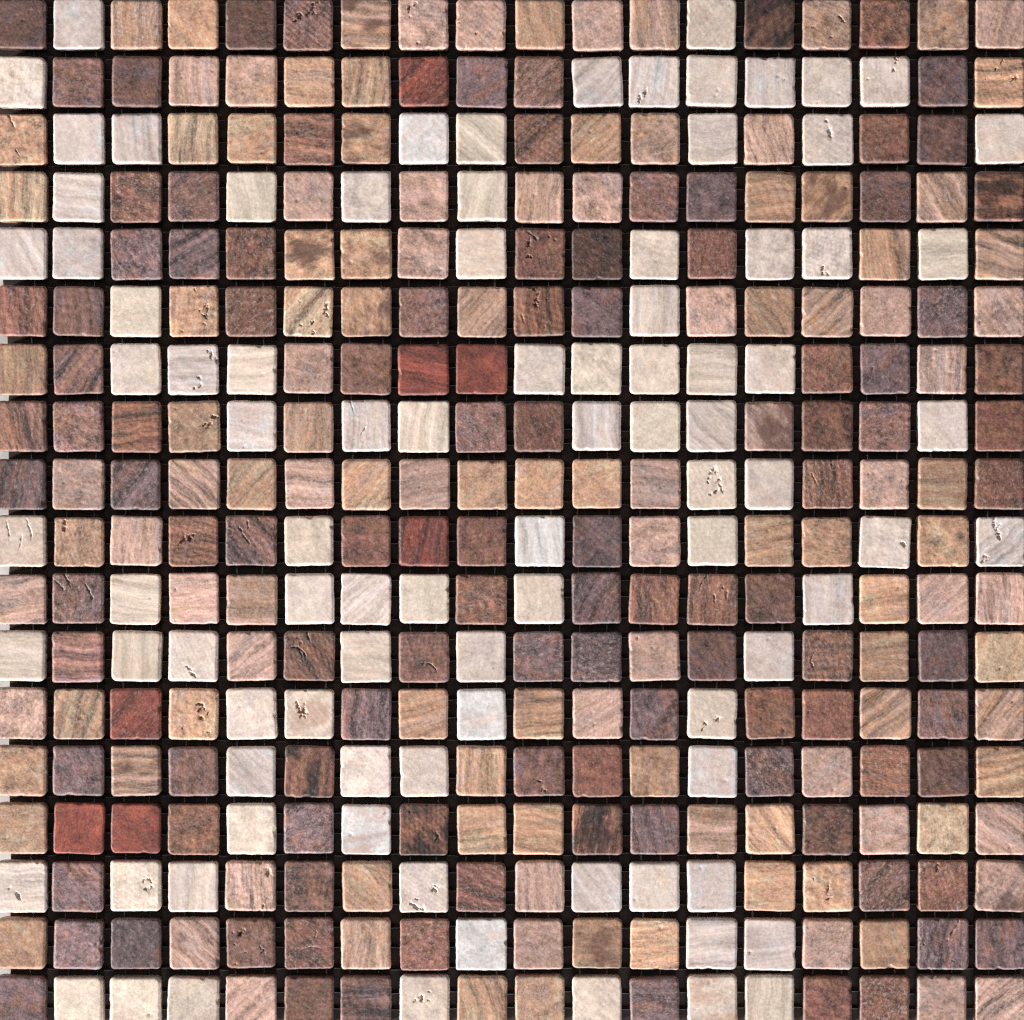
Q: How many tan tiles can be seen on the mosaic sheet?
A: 120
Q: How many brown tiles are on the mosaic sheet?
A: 106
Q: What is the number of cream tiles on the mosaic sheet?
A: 91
